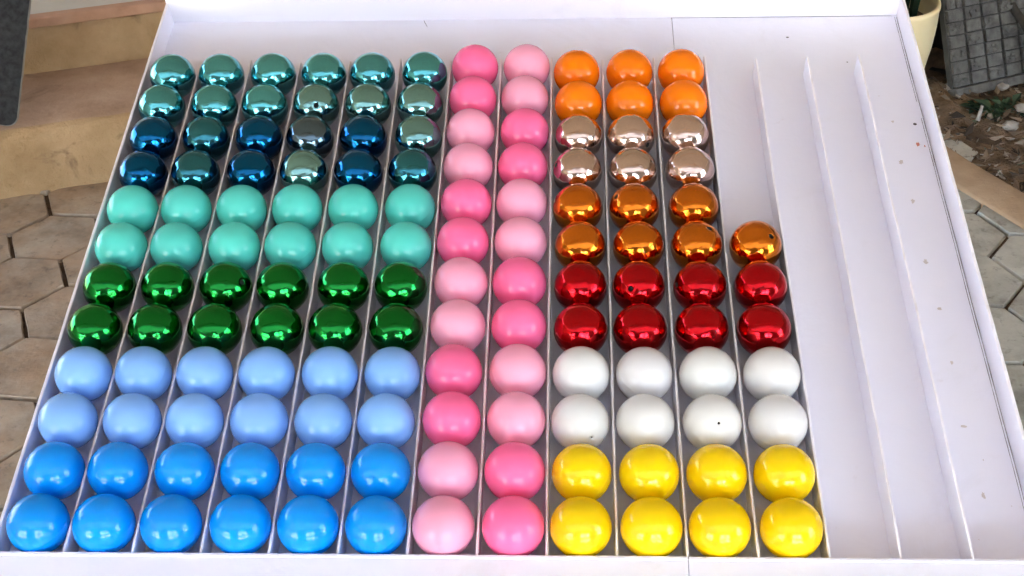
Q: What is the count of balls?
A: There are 139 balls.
